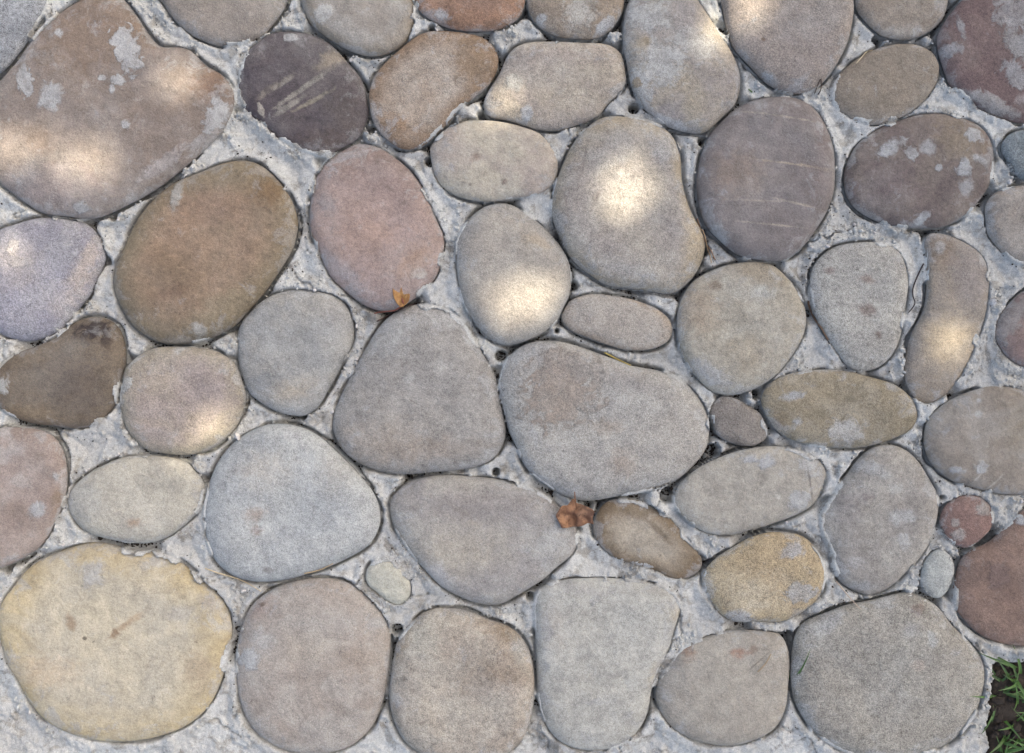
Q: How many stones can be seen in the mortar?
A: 55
